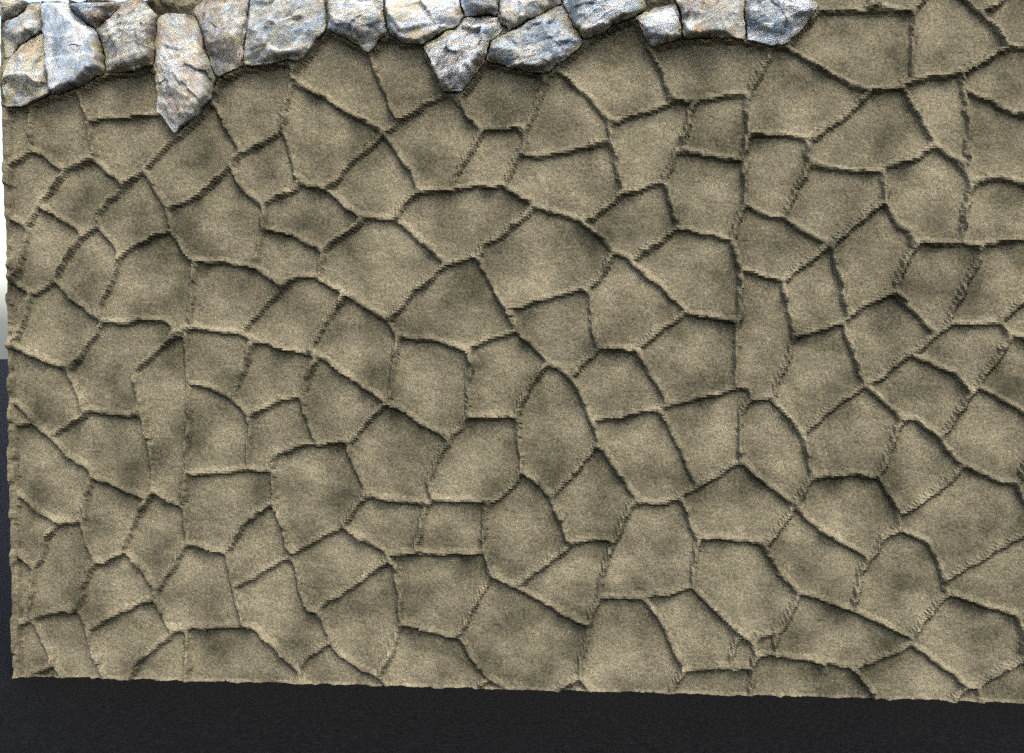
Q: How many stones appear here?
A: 19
